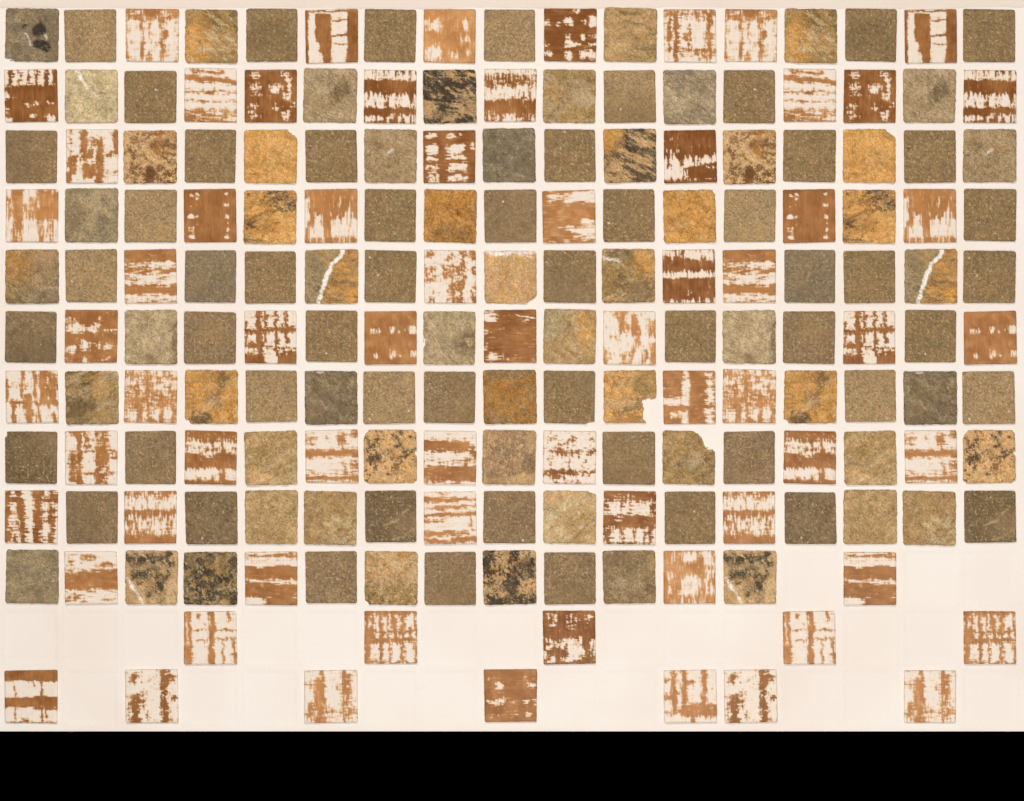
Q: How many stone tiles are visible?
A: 112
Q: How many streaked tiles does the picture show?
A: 67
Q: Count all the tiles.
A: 179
